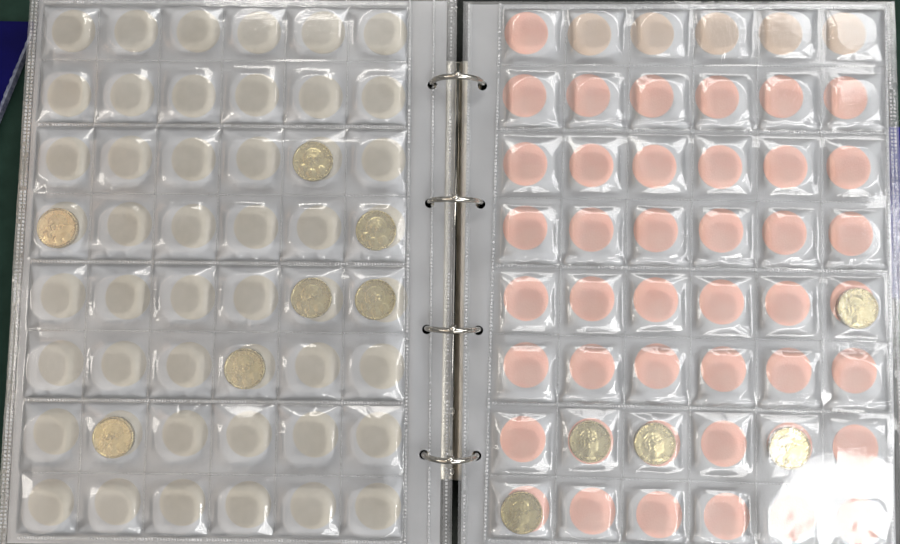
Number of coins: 12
